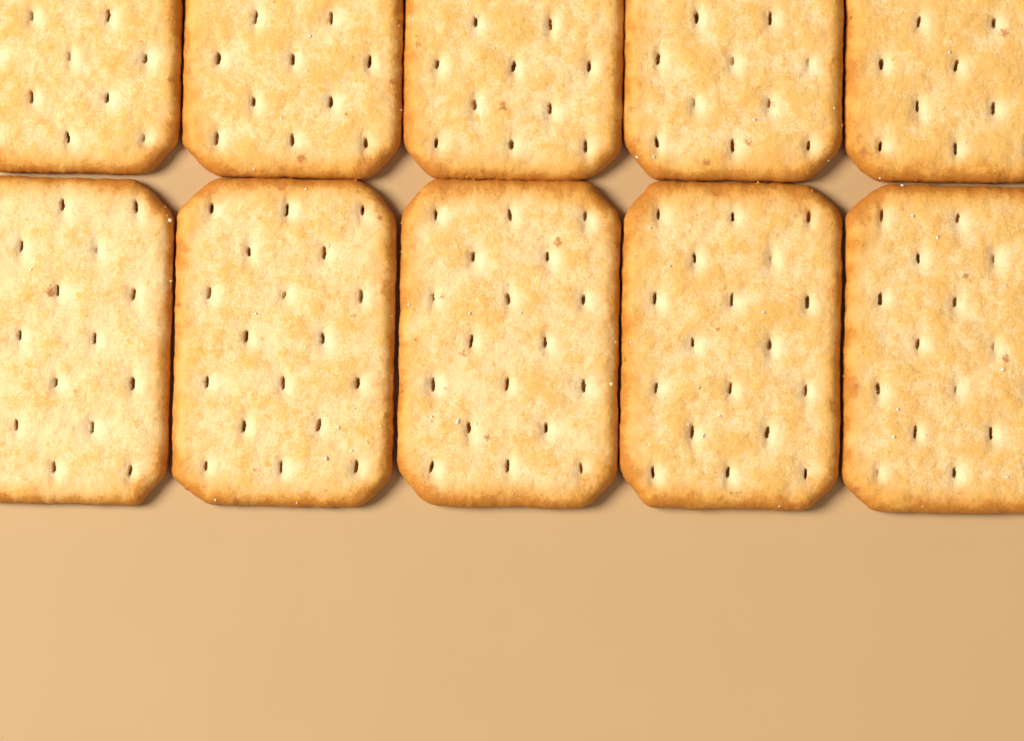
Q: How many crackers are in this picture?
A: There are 10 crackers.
